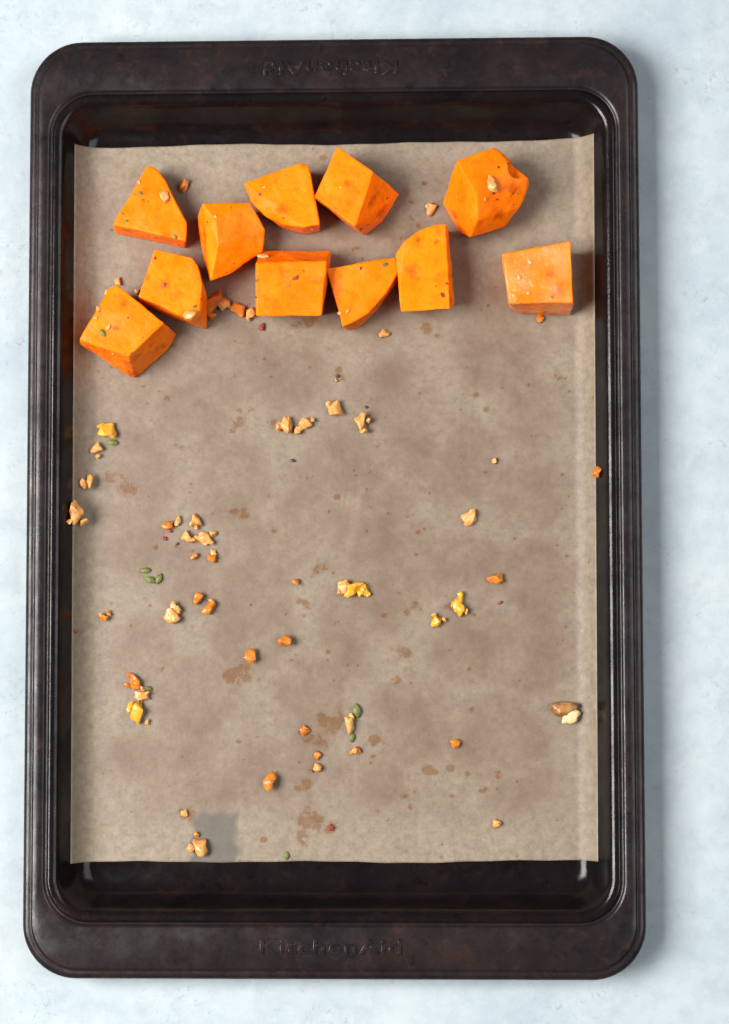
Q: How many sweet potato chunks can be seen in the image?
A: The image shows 11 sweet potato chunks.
